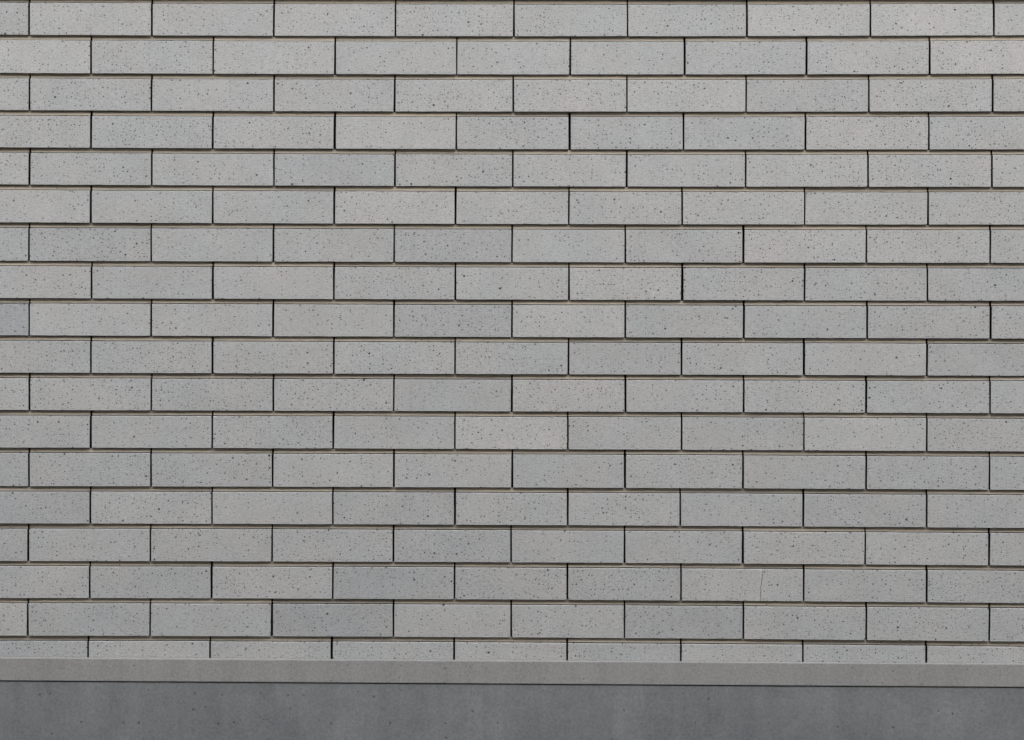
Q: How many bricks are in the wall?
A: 171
